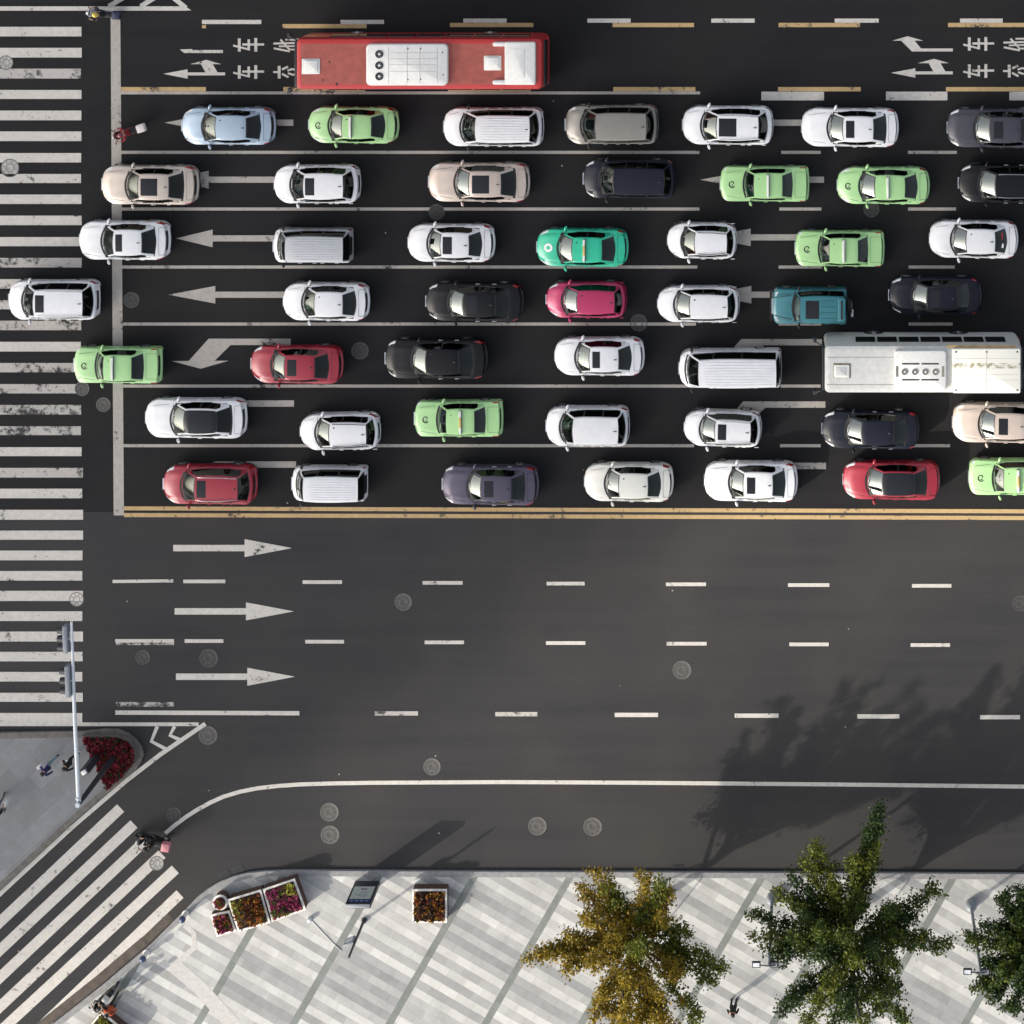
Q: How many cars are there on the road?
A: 47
